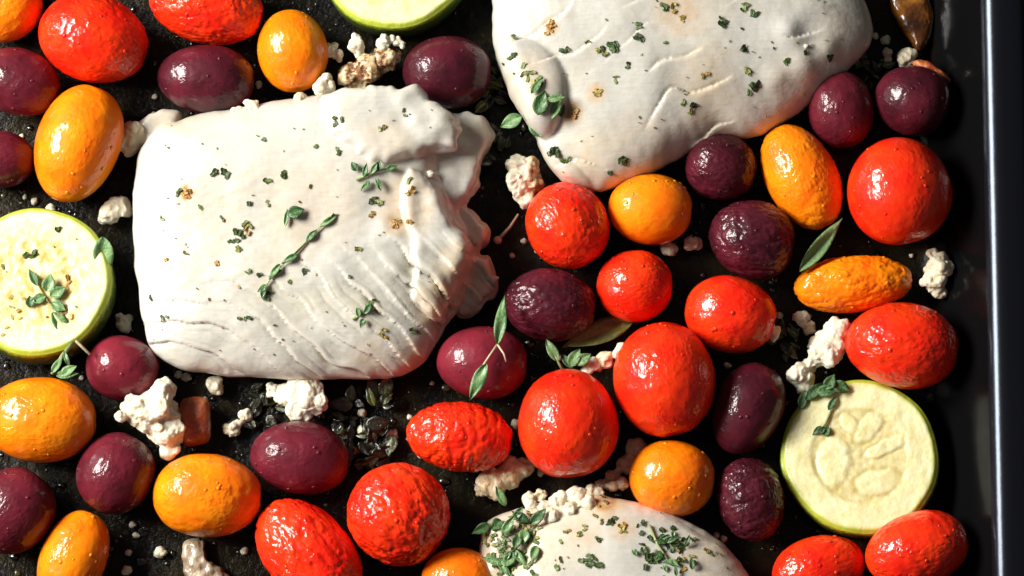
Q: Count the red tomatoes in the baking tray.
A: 14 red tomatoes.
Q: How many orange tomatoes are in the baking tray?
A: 11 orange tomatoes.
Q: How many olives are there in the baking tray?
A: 16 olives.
